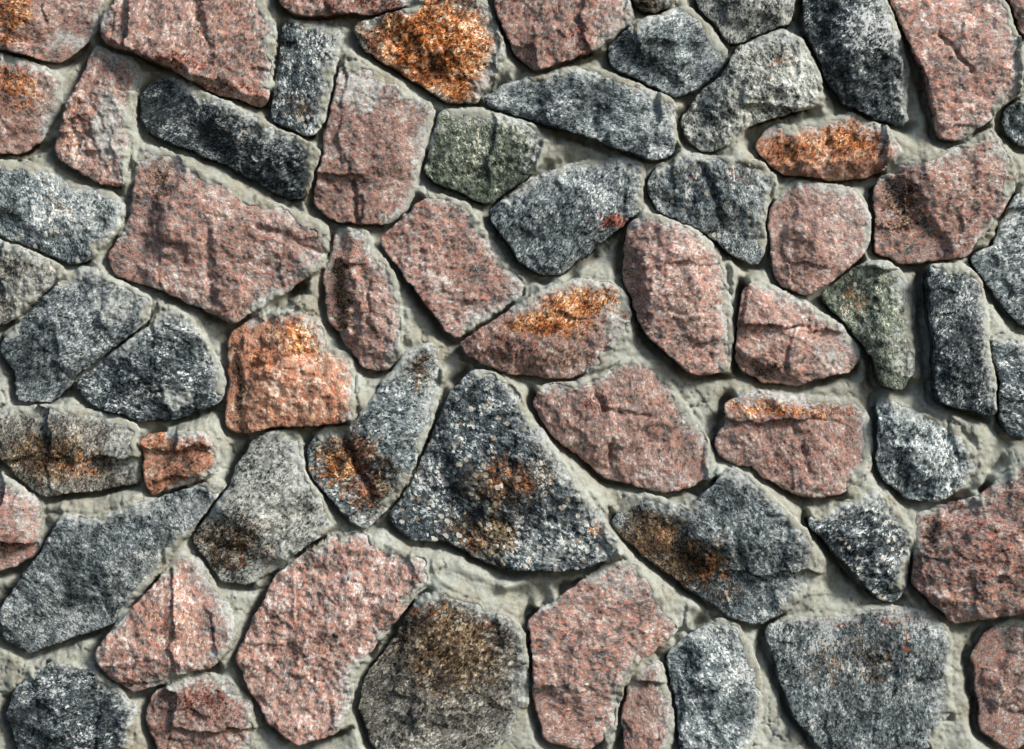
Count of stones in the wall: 63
